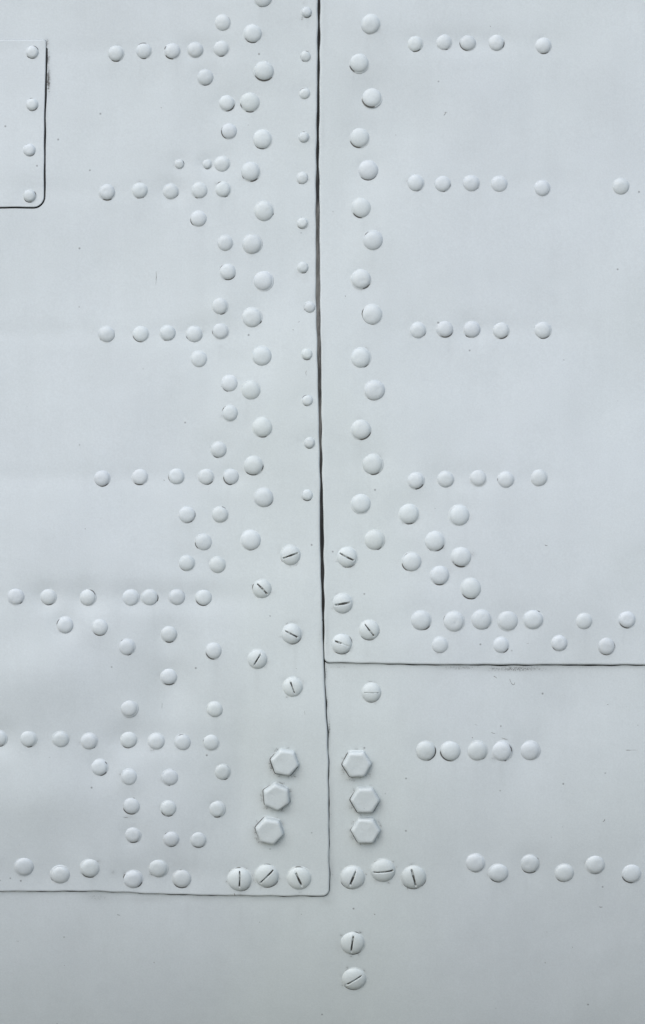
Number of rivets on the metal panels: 176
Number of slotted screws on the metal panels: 18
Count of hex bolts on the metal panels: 6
